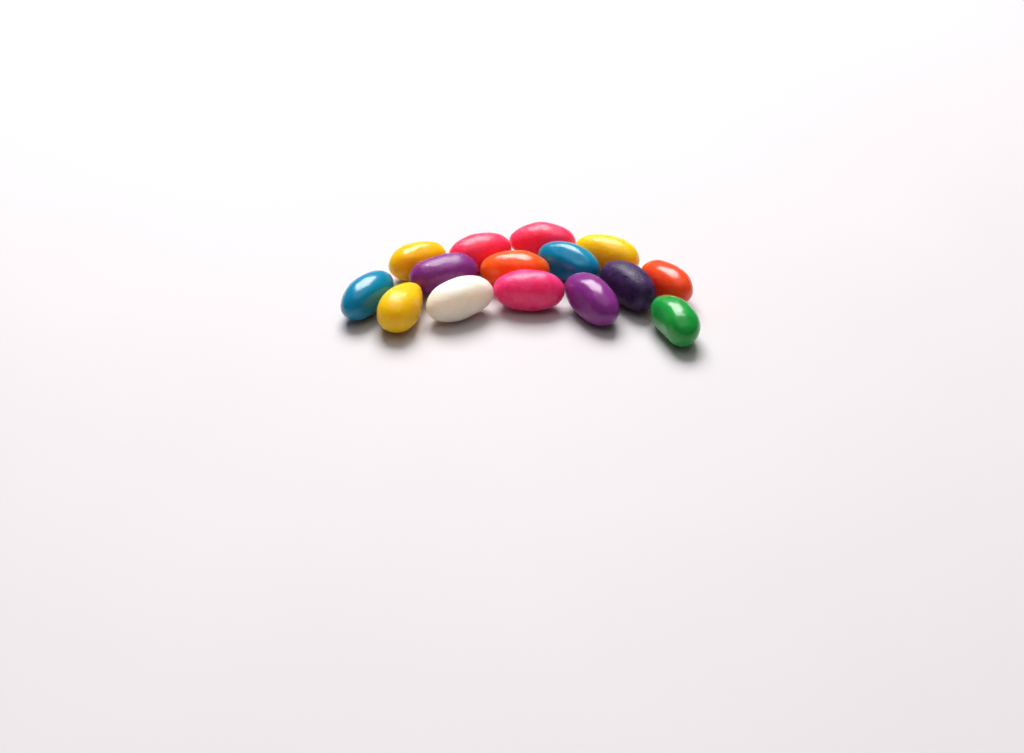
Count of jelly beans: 15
